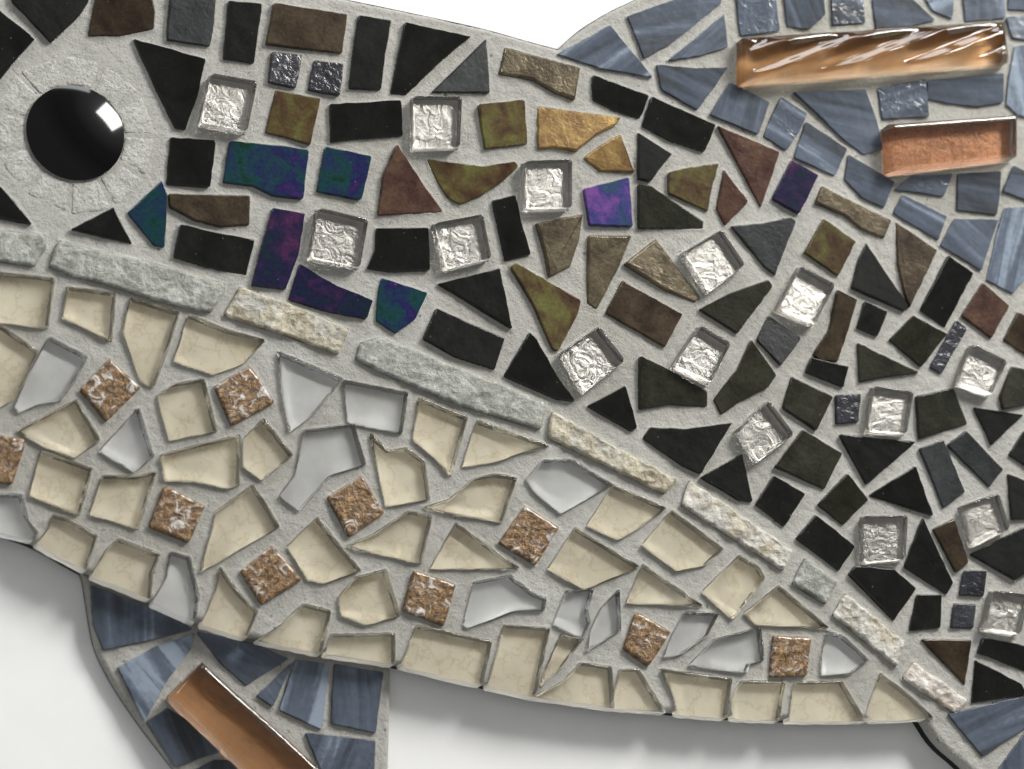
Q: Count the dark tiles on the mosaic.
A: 96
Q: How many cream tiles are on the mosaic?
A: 40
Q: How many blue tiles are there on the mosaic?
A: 37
